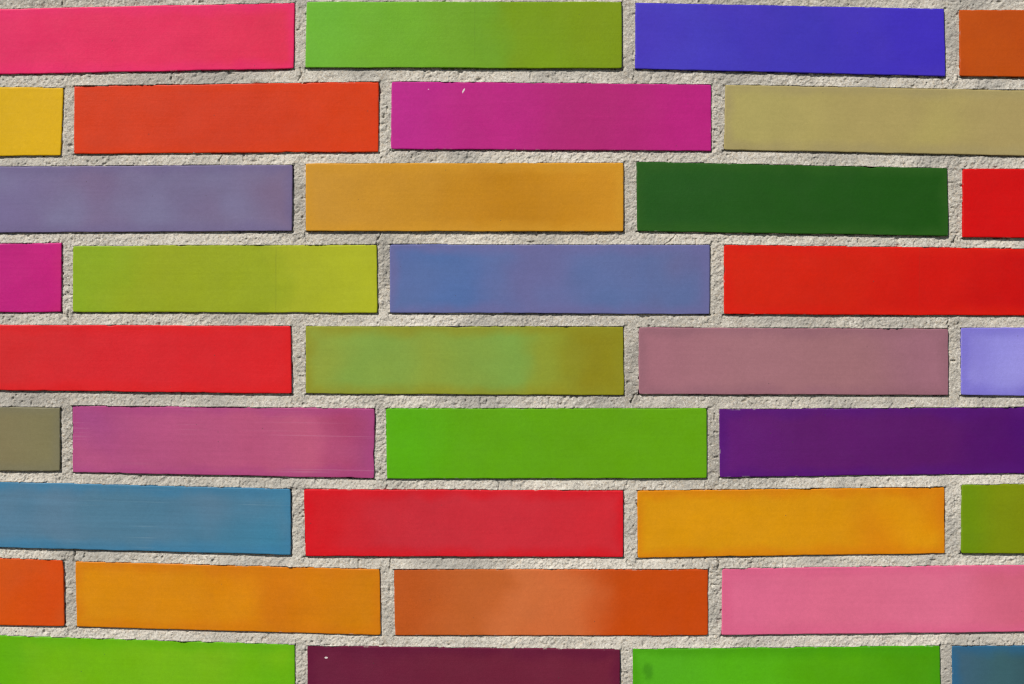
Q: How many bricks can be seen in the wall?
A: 36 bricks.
